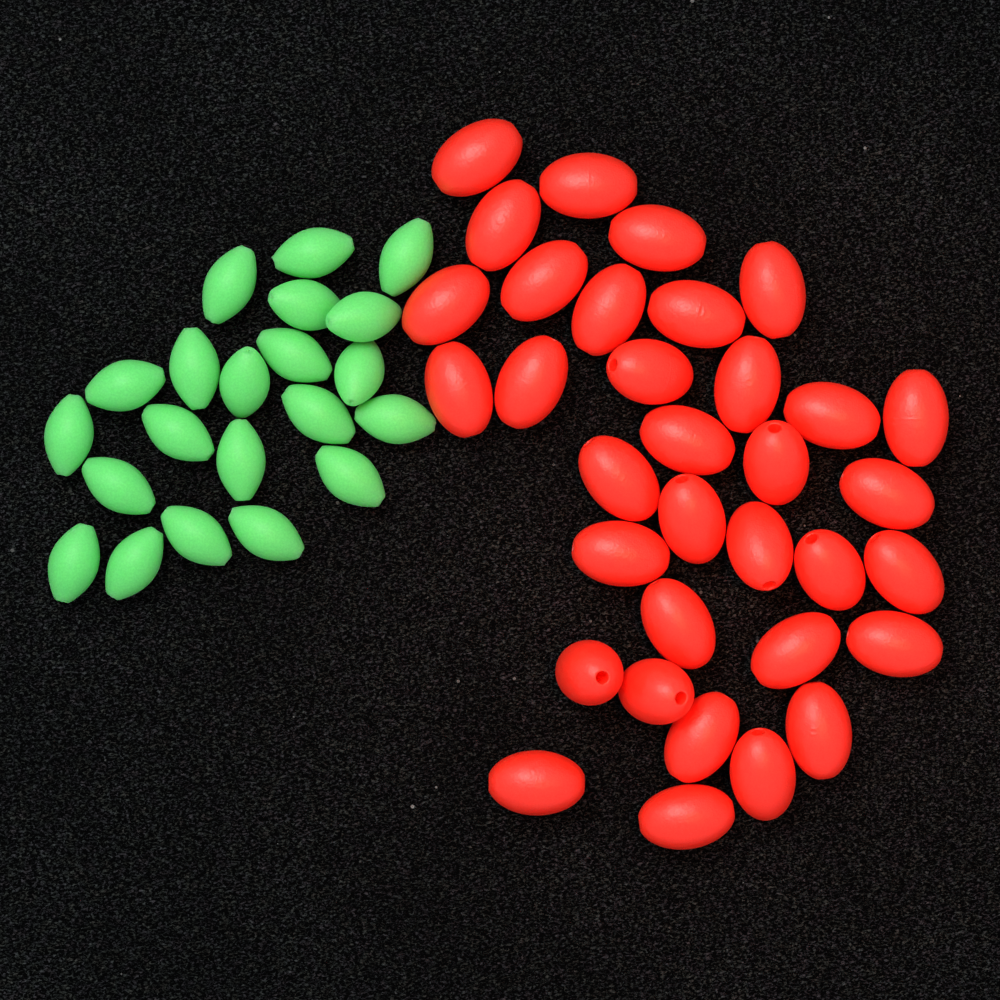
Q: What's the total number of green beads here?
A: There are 21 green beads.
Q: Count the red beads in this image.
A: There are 34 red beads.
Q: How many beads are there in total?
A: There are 55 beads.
